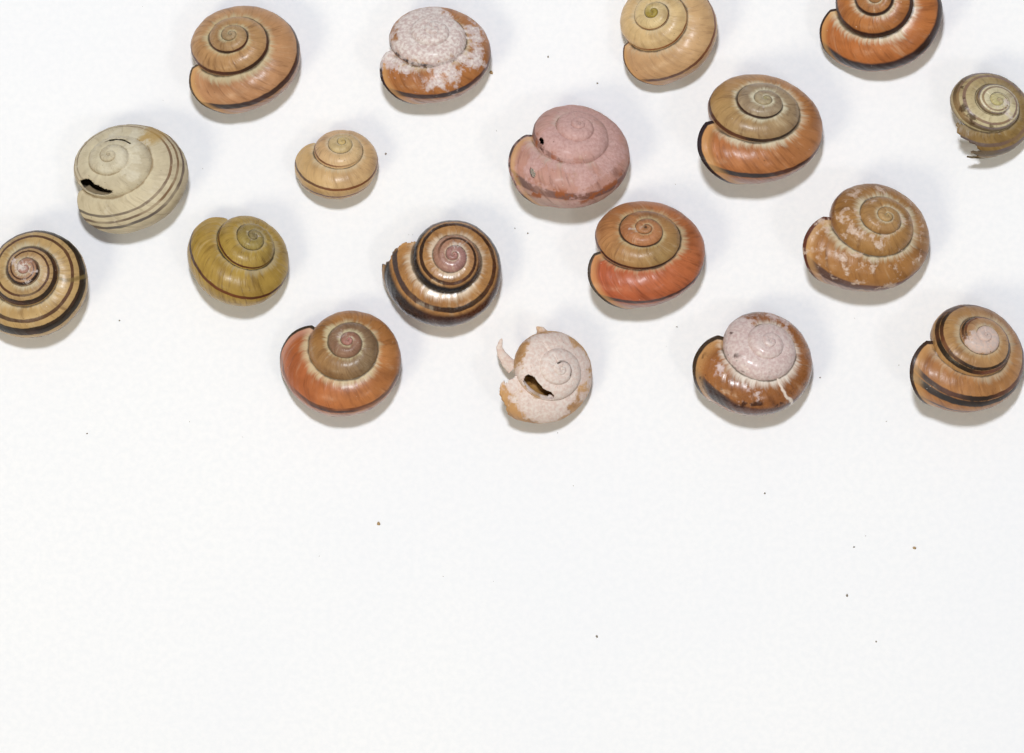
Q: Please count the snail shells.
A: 18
